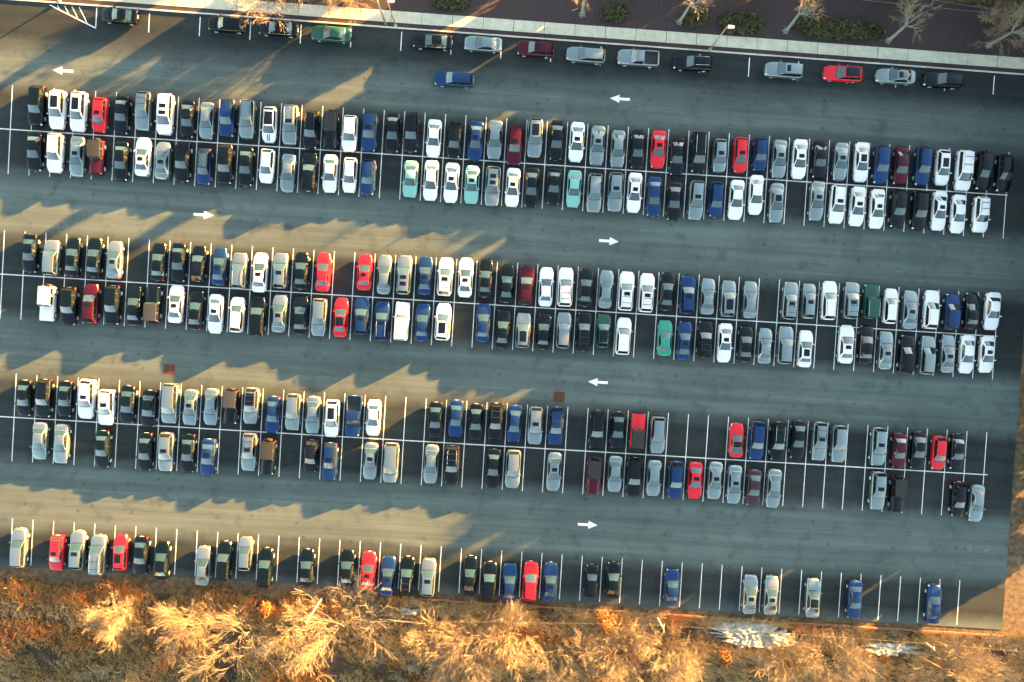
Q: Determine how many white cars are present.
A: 55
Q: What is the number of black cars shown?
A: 94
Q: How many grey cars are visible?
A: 84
